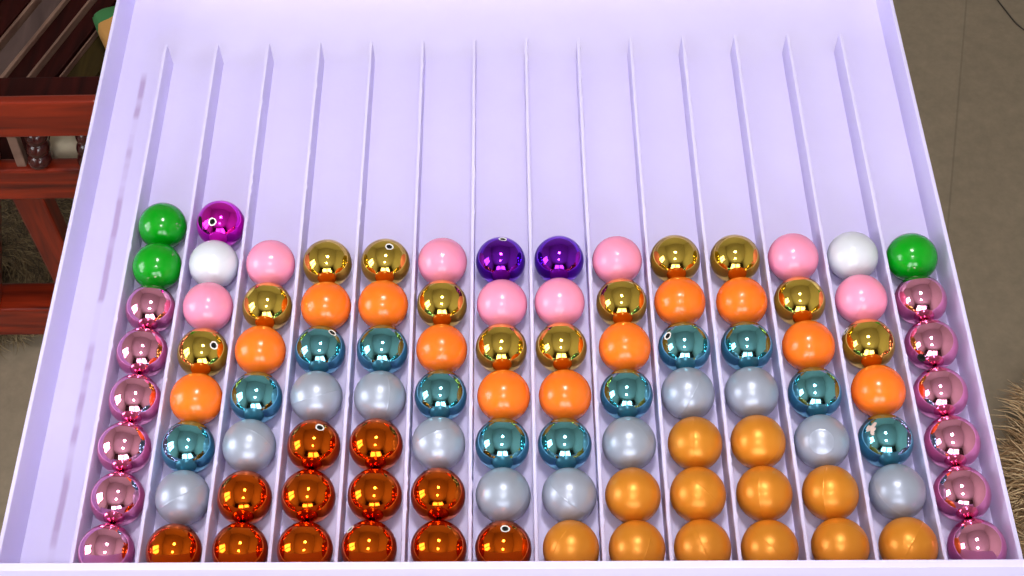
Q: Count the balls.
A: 100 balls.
